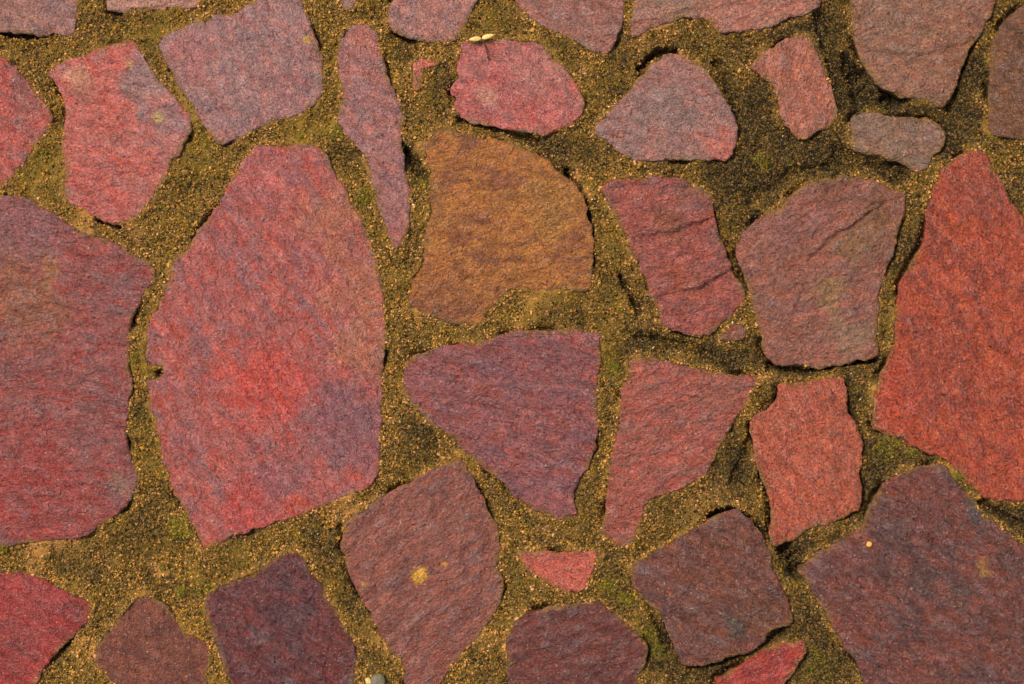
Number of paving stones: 36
